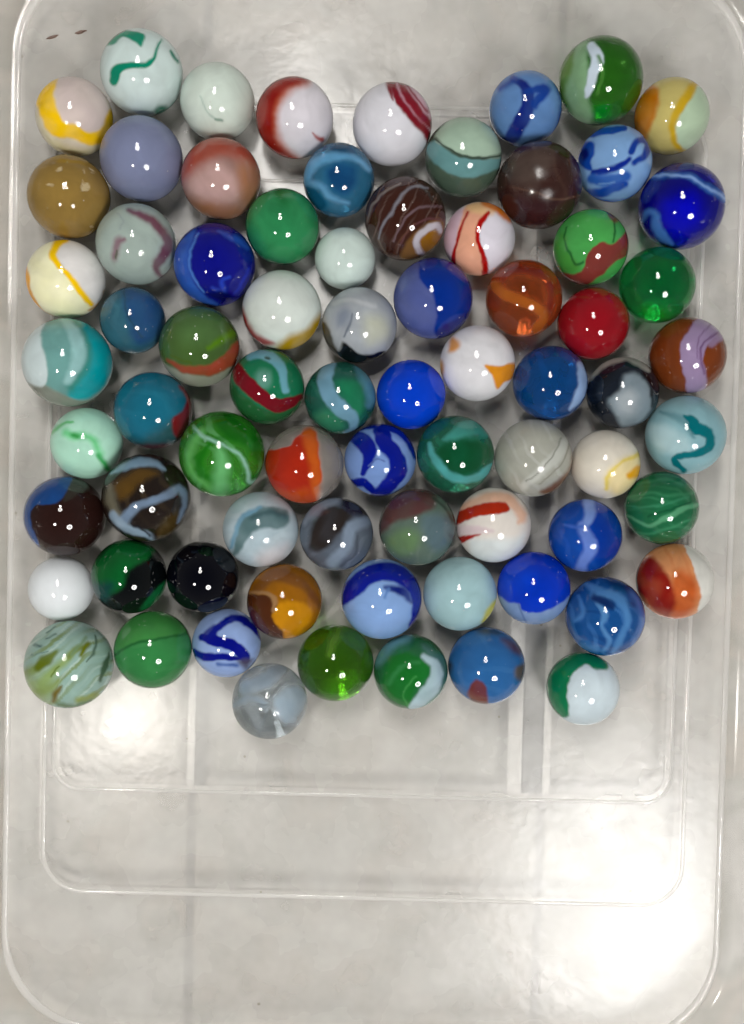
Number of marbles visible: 74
